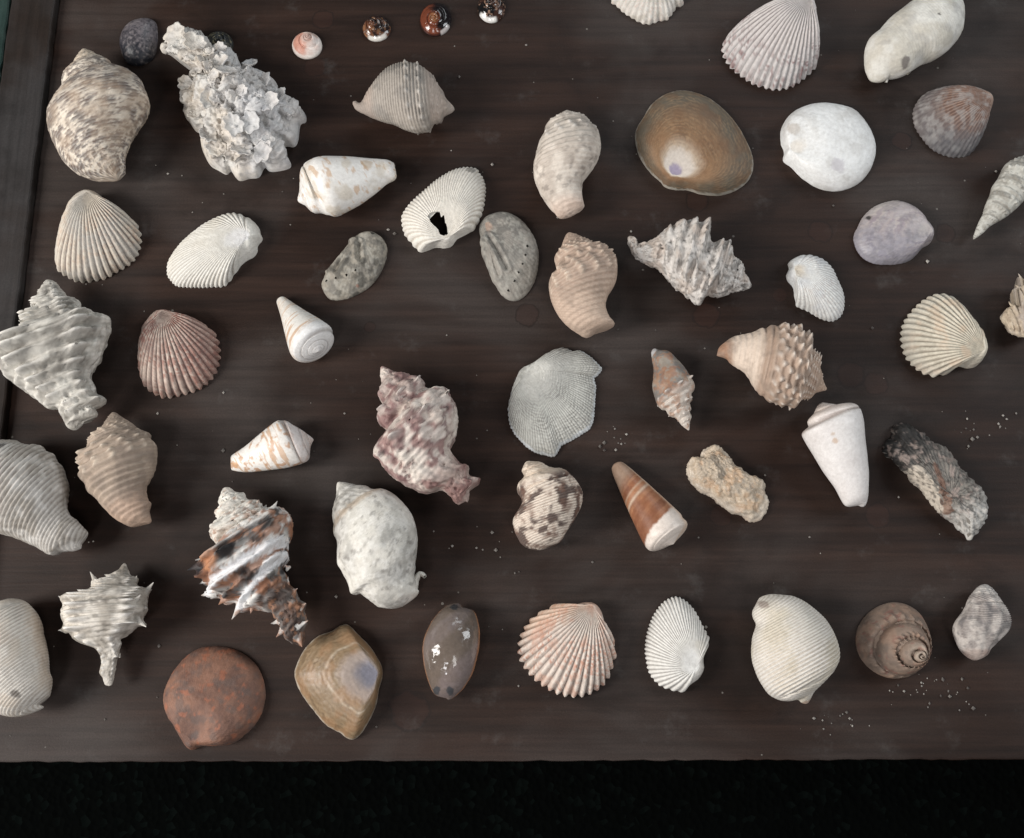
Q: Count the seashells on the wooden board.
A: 56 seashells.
